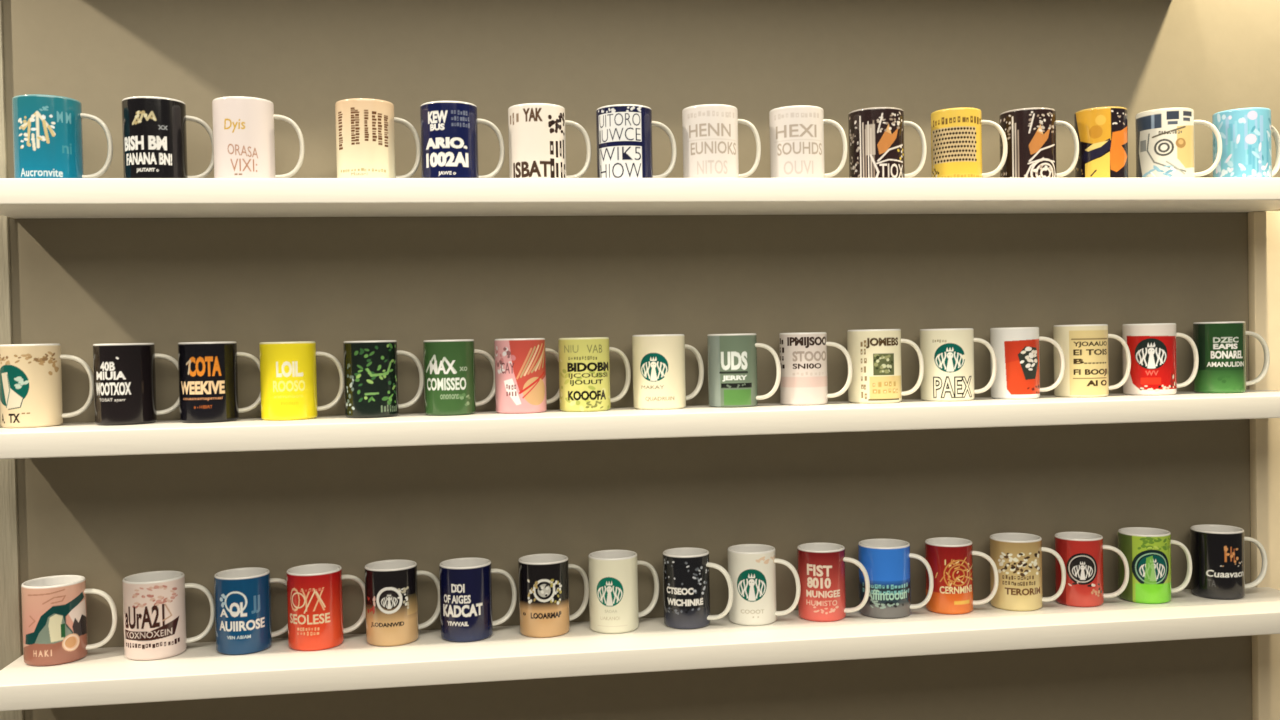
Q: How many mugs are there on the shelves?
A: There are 49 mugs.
